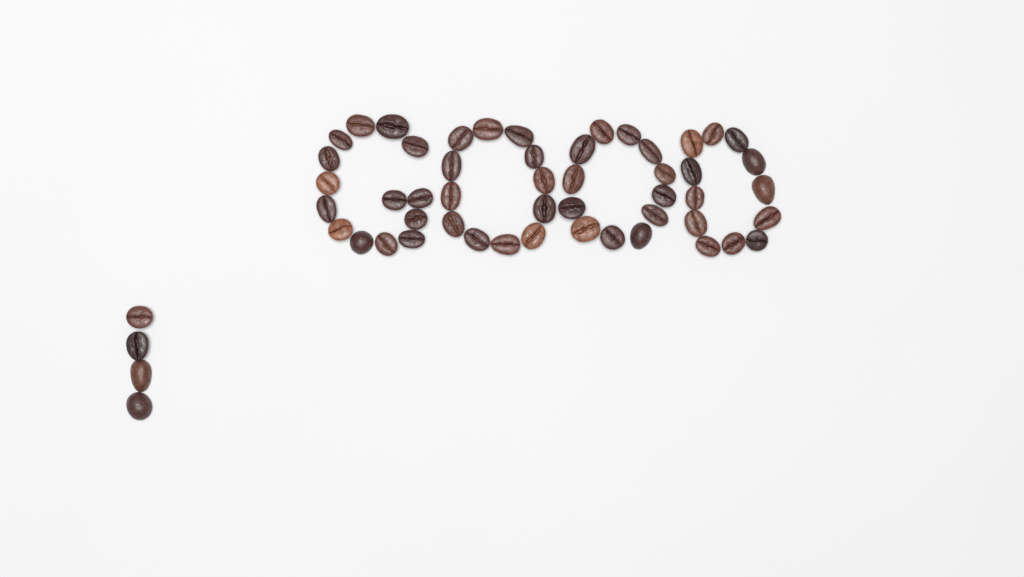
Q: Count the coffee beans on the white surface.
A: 54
